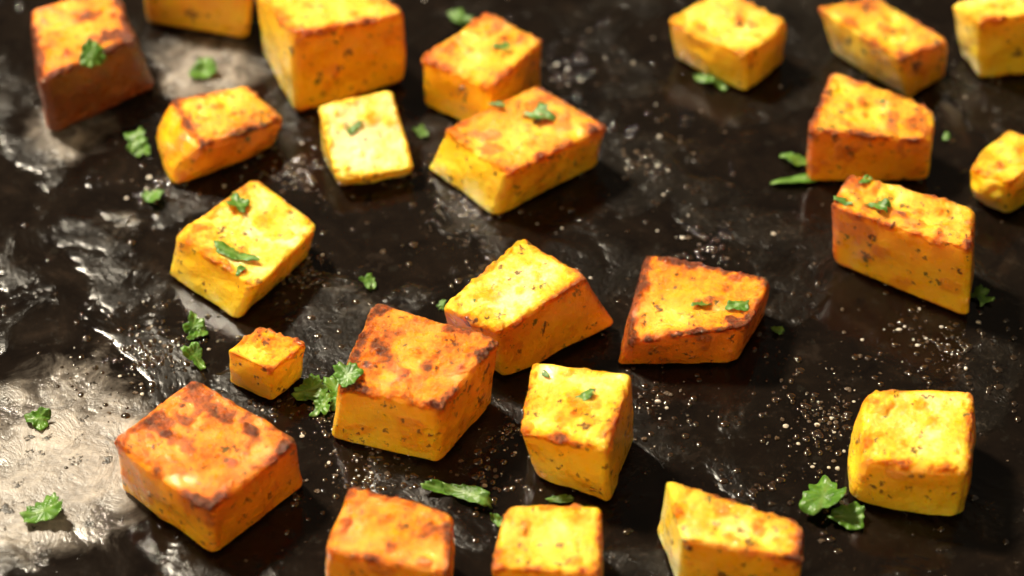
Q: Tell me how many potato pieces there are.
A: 24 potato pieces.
